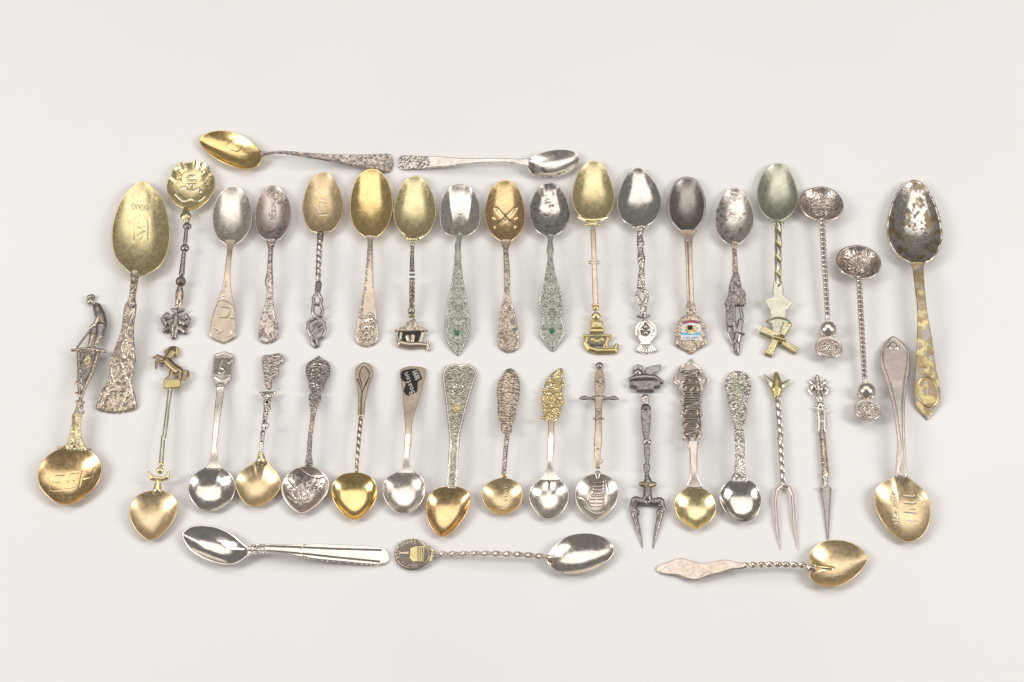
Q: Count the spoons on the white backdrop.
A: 37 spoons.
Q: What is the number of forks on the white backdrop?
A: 2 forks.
